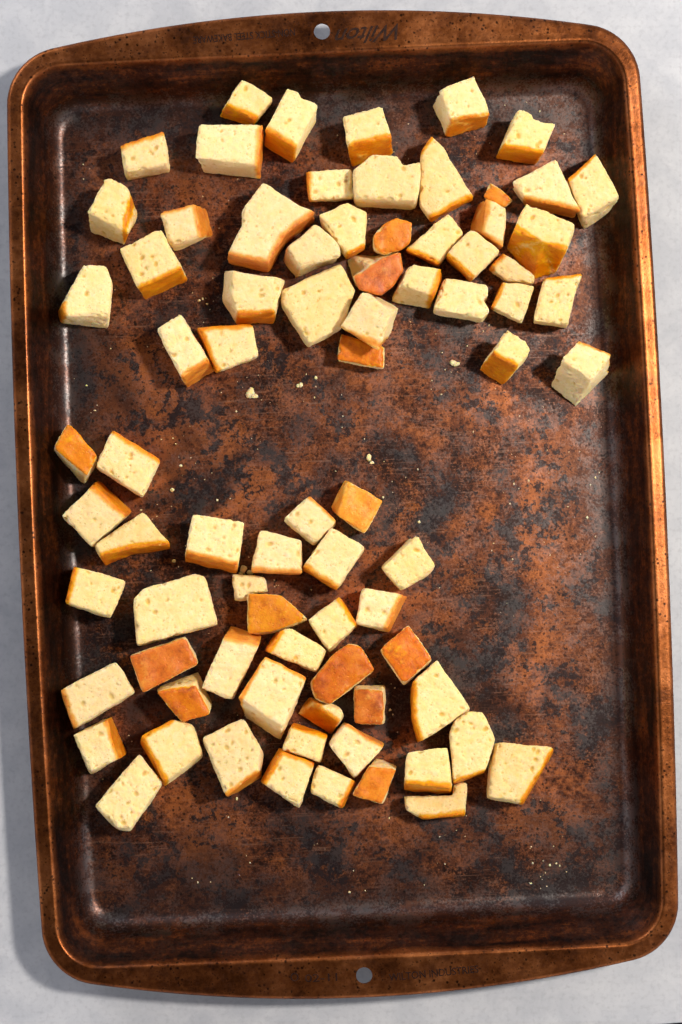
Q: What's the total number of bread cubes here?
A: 79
